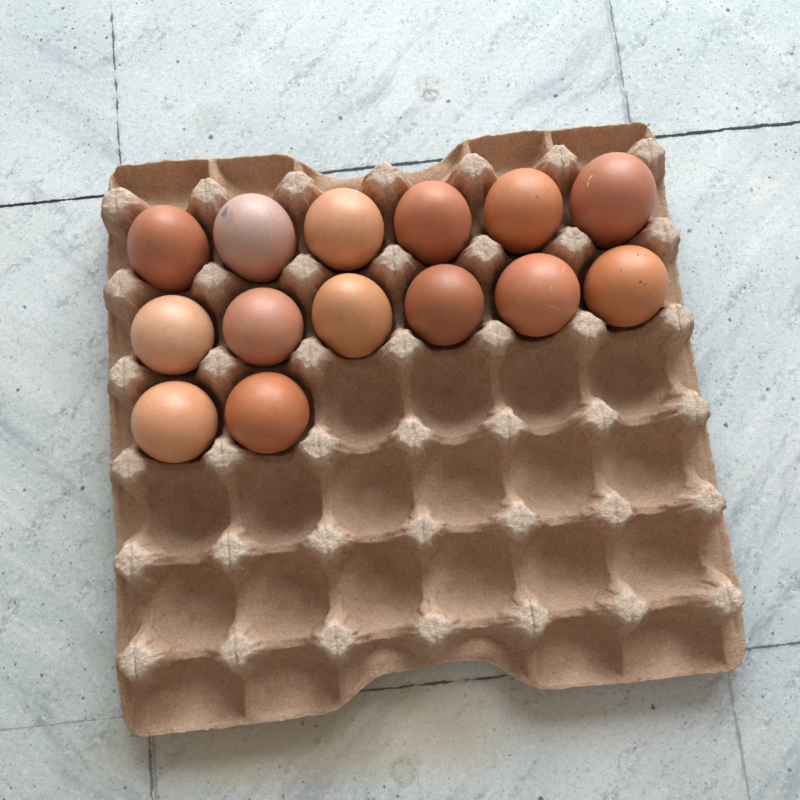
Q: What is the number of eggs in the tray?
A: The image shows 14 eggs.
